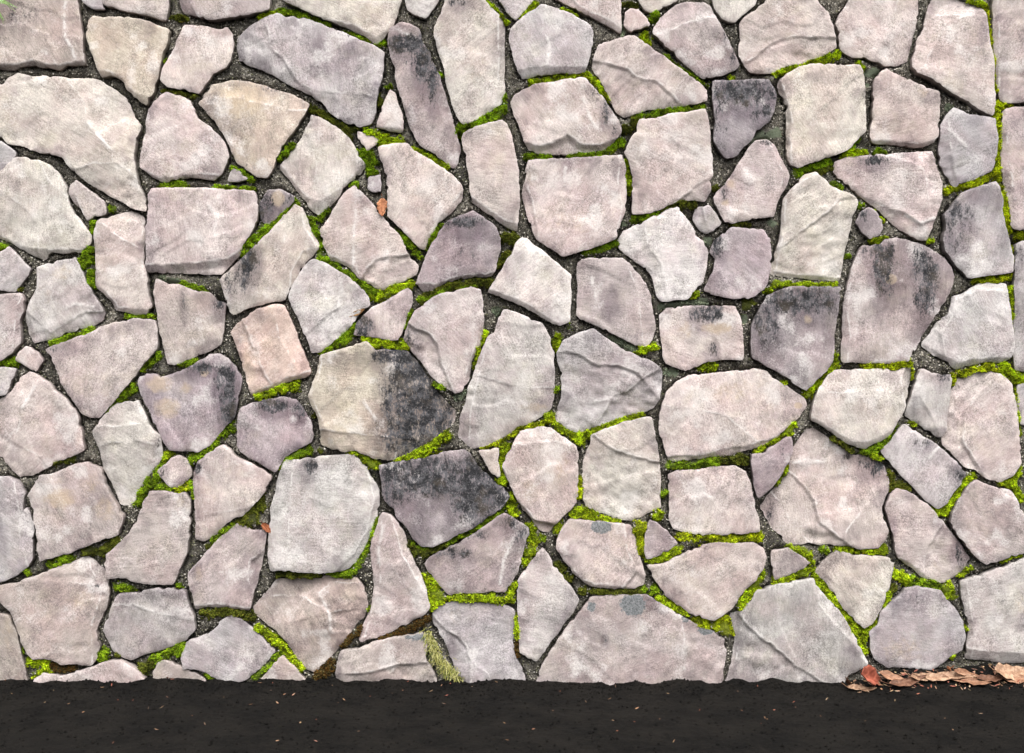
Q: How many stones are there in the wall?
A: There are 127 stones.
